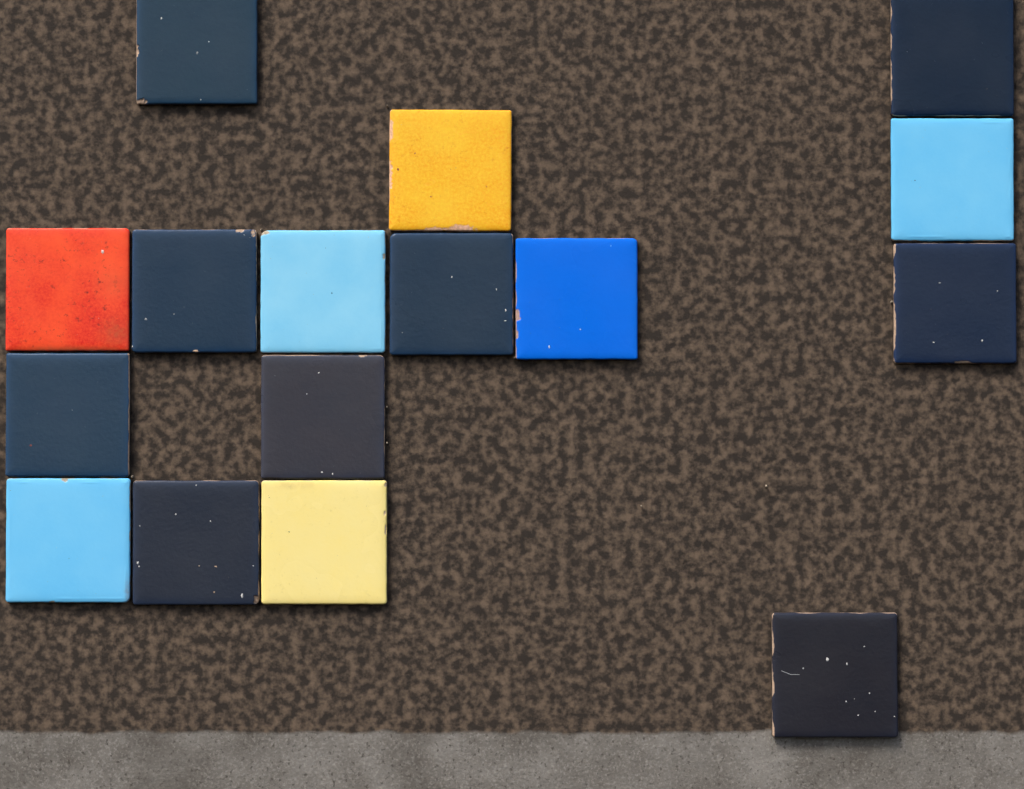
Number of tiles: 16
